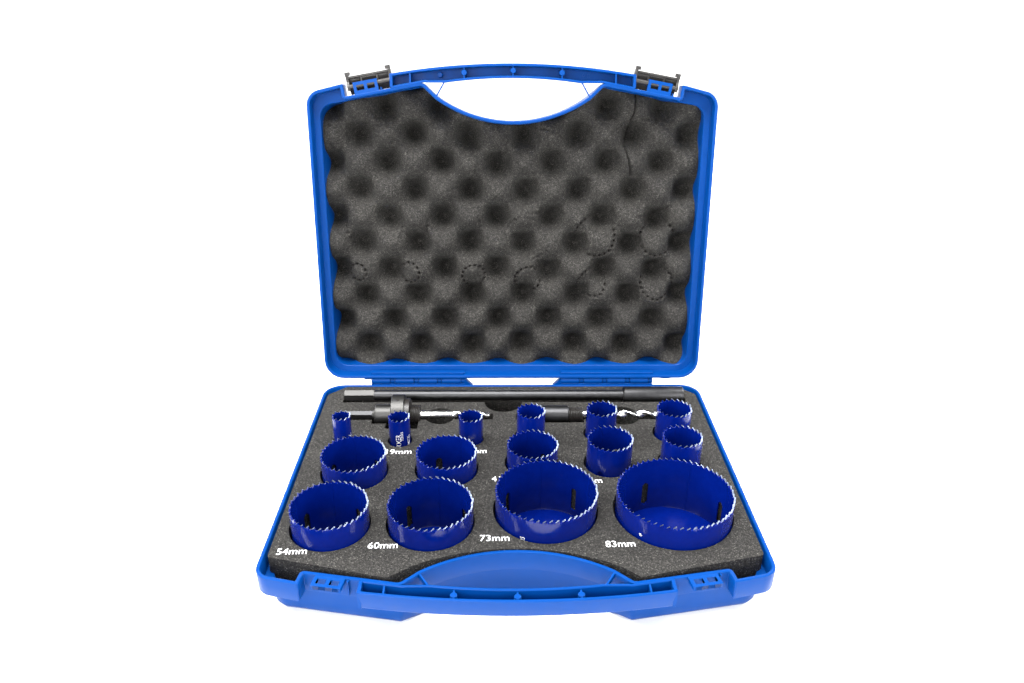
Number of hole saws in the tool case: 15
